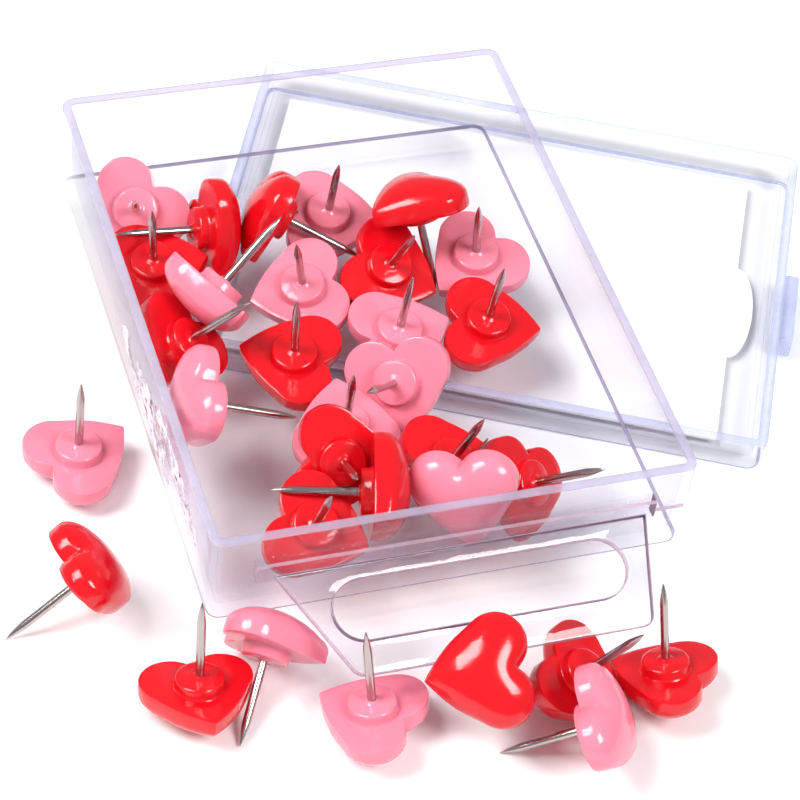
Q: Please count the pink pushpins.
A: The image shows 14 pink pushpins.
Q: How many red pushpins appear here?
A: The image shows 18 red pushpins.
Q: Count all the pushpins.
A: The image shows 32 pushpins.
